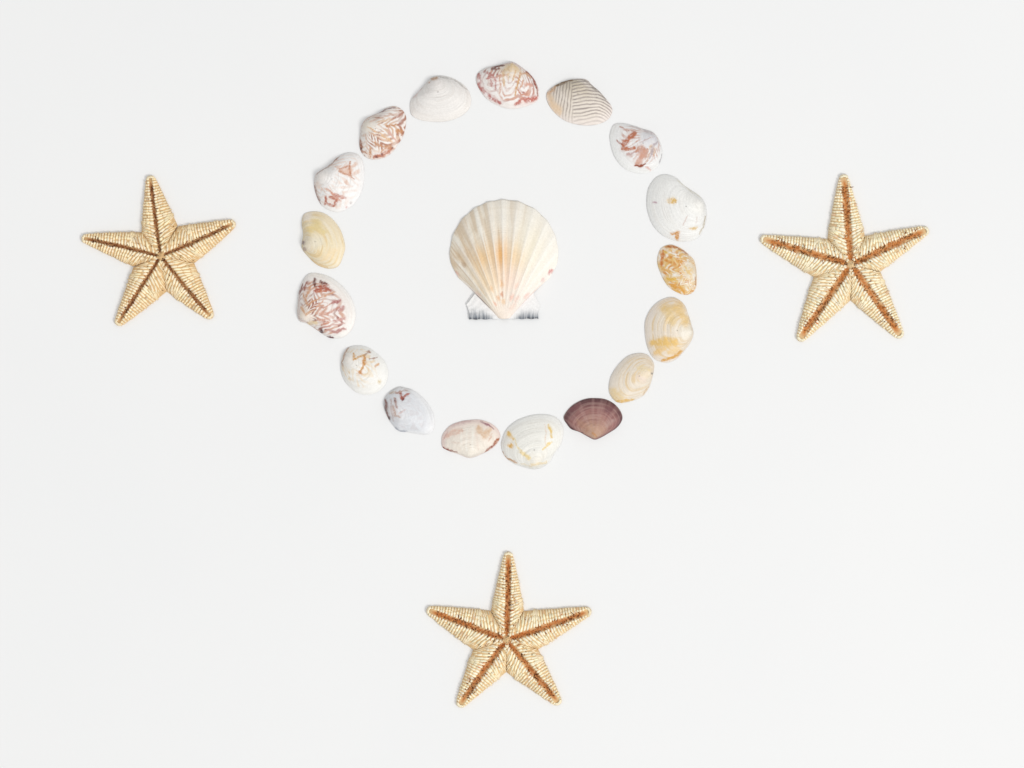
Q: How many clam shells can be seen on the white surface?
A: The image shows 17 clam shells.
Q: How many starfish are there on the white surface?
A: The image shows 3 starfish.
